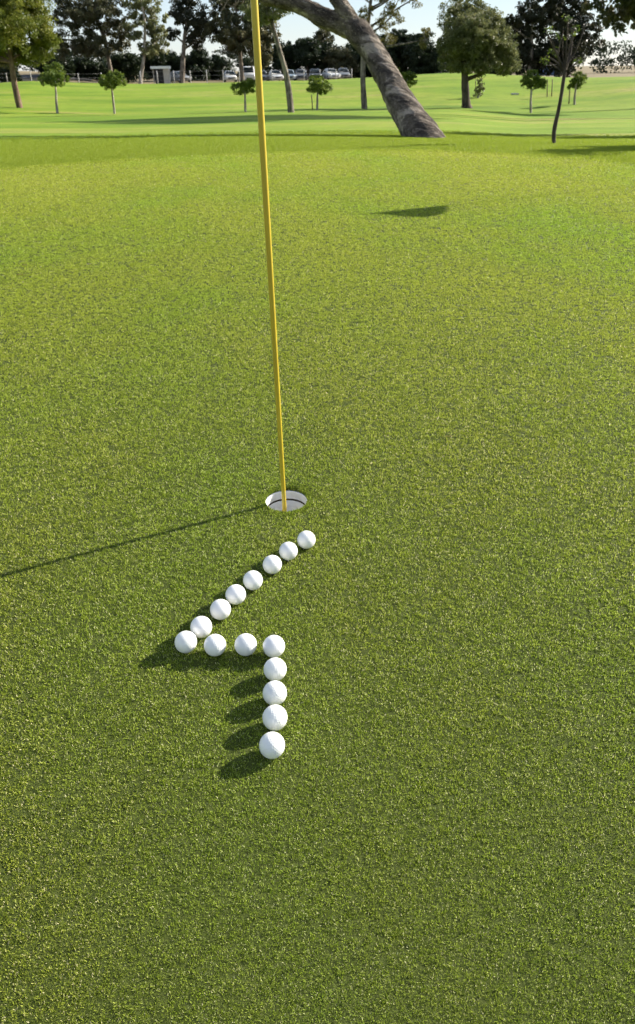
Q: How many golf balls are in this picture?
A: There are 15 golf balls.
